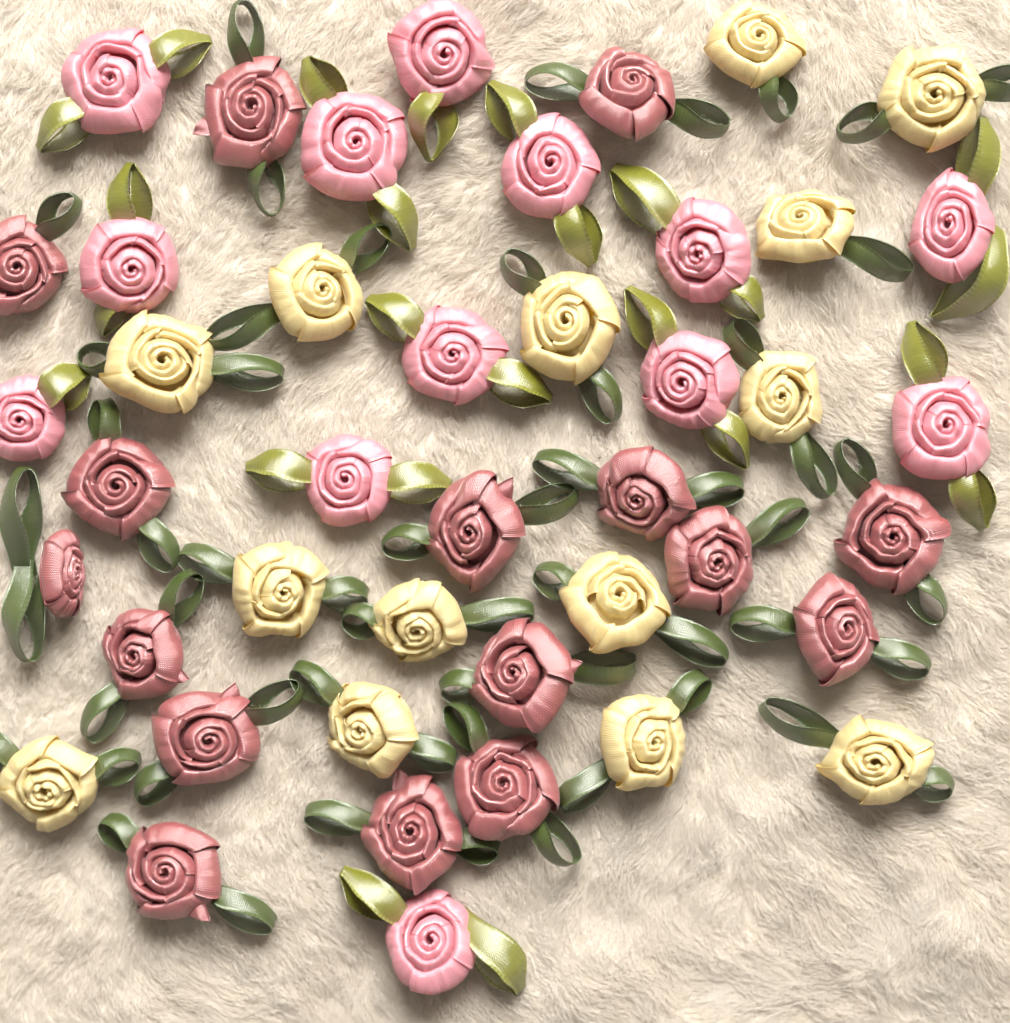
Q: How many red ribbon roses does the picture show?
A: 16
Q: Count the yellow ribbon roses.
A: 14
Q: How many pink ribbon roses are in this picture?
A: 13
